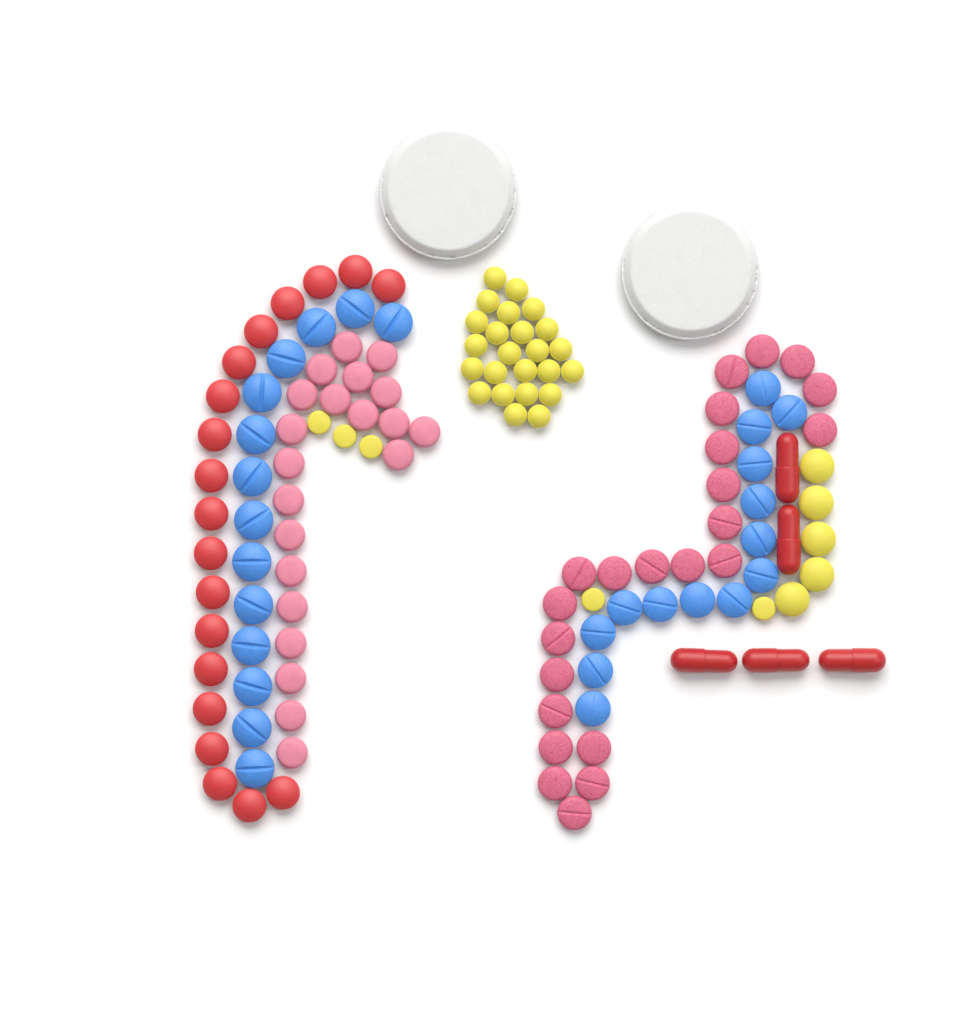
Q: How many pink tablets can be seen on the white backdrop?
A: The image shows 44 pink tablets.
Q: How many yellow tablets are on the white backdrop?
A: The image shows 34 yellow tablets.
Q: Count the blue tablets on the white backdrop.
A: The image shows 28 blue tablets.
